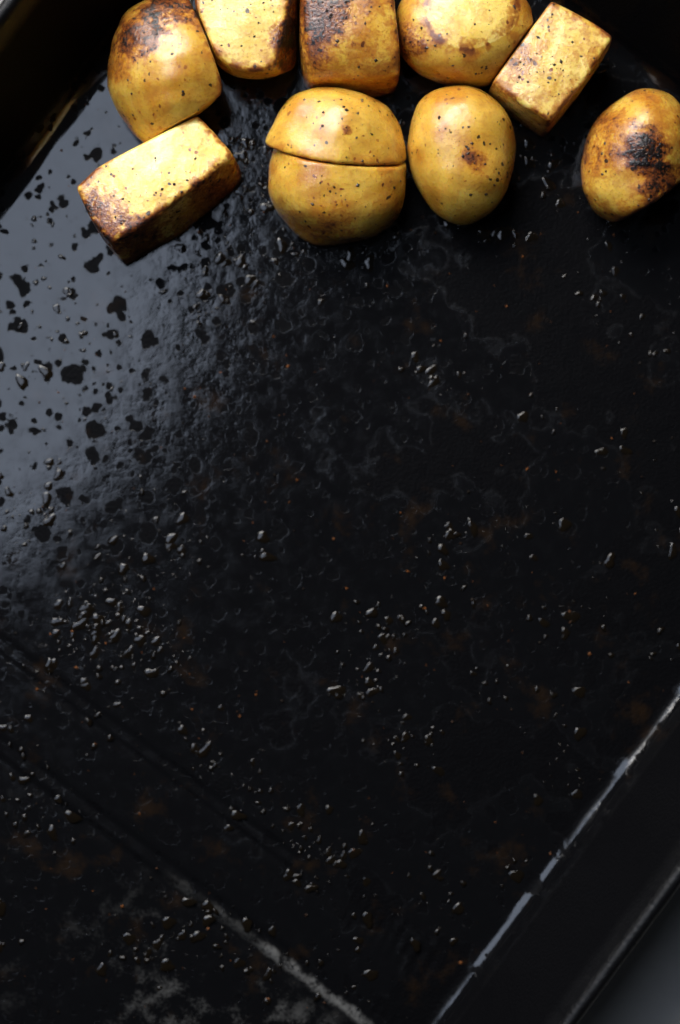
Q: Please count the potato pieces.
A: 10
